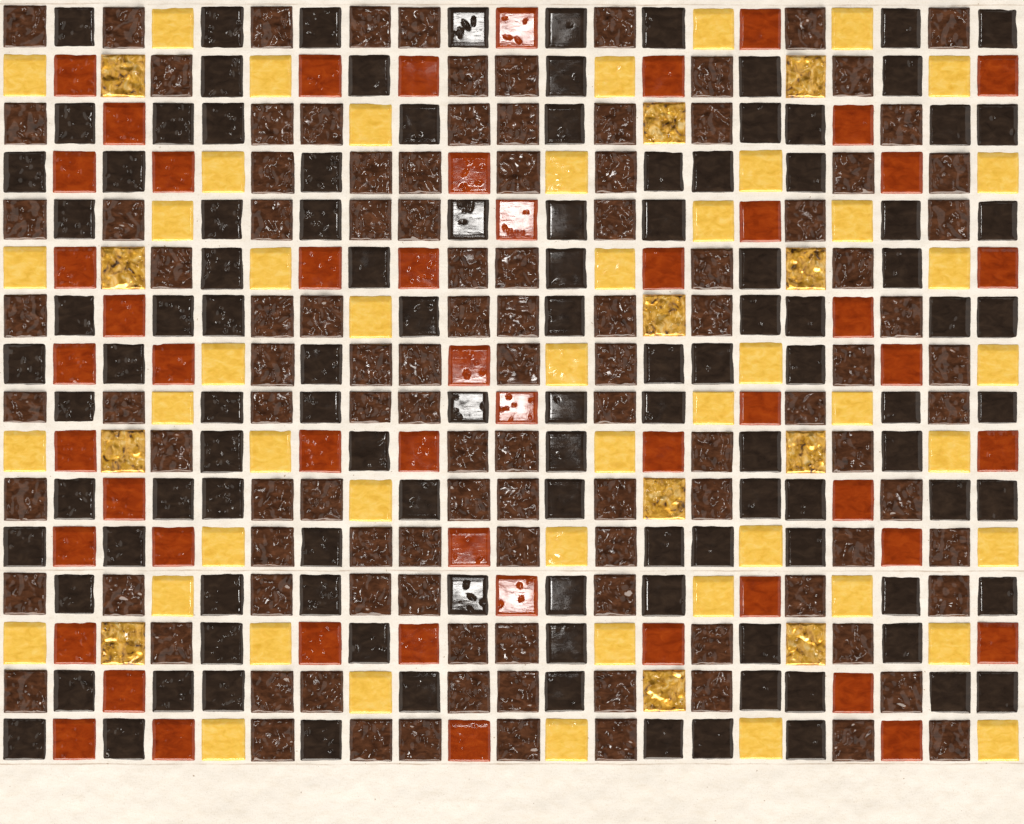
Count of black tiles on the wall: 112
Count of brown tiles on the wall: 112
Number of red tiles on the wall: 52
